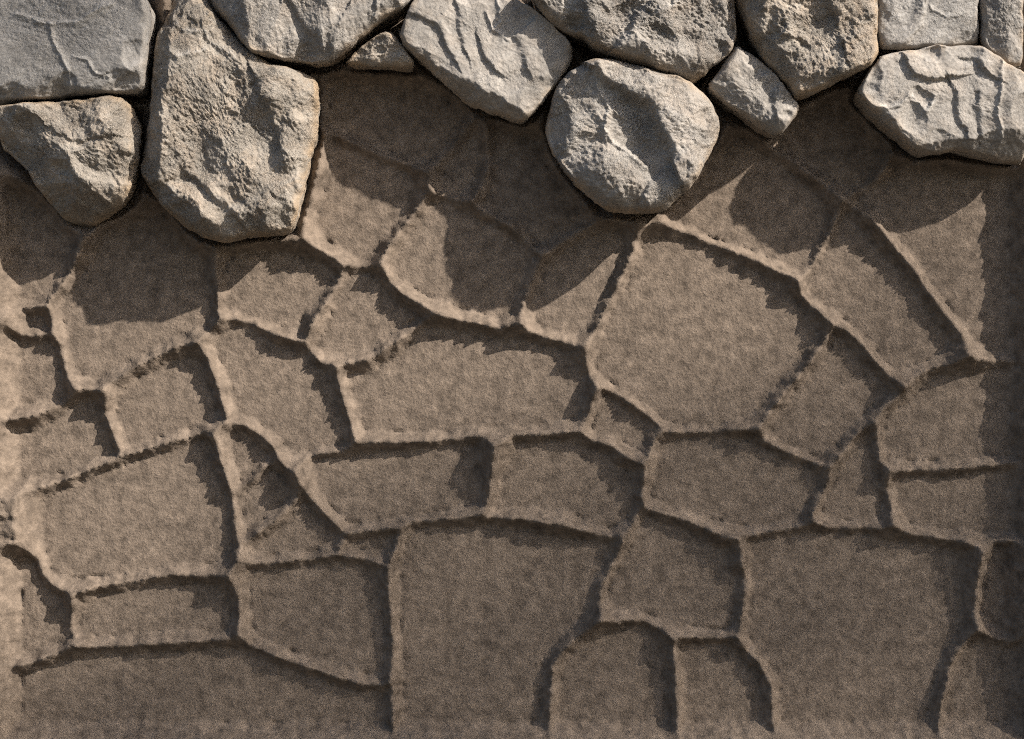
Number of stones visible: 13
